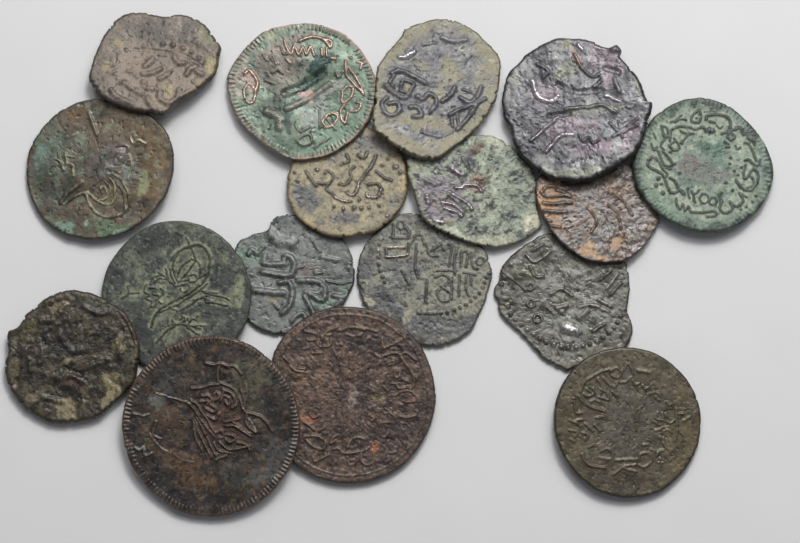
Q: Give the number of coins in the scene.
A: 17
